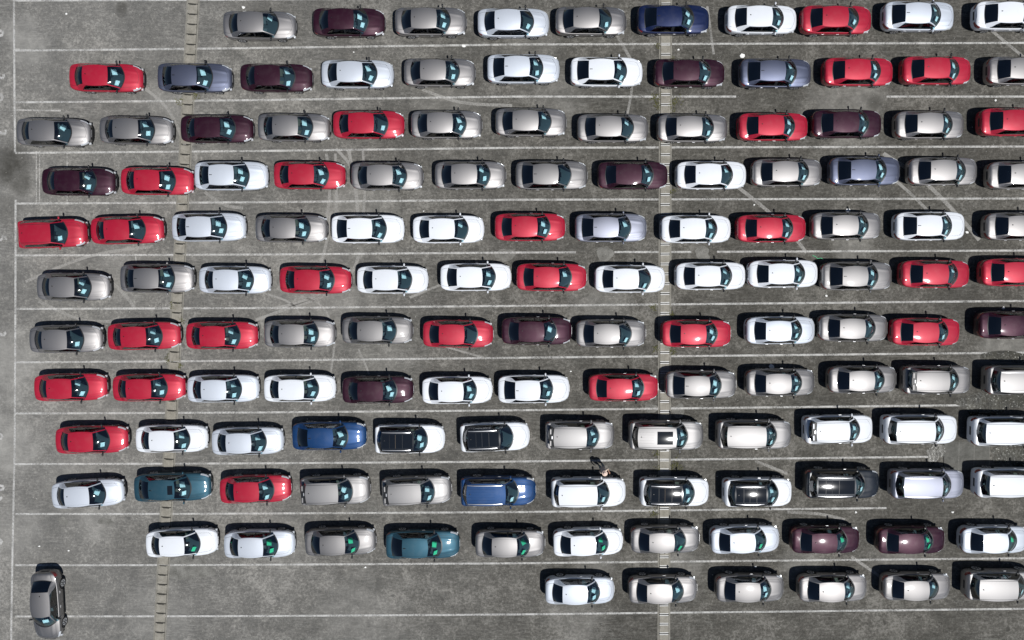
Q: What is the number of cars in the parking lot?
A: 142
